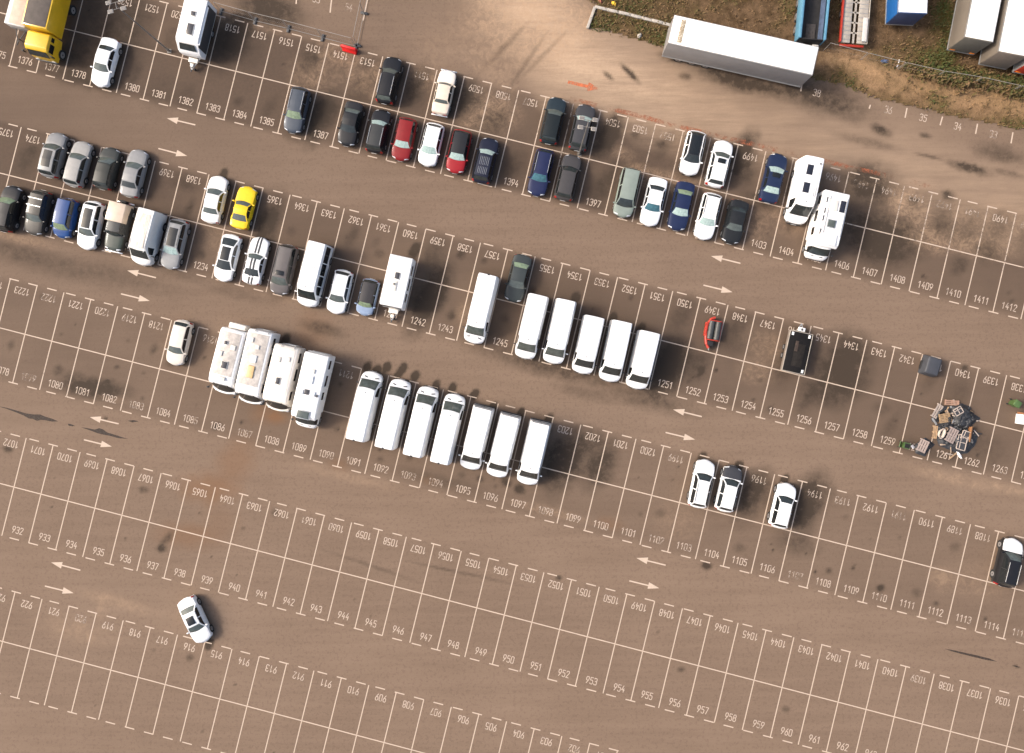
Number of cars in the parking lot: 46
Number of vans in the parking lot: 16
